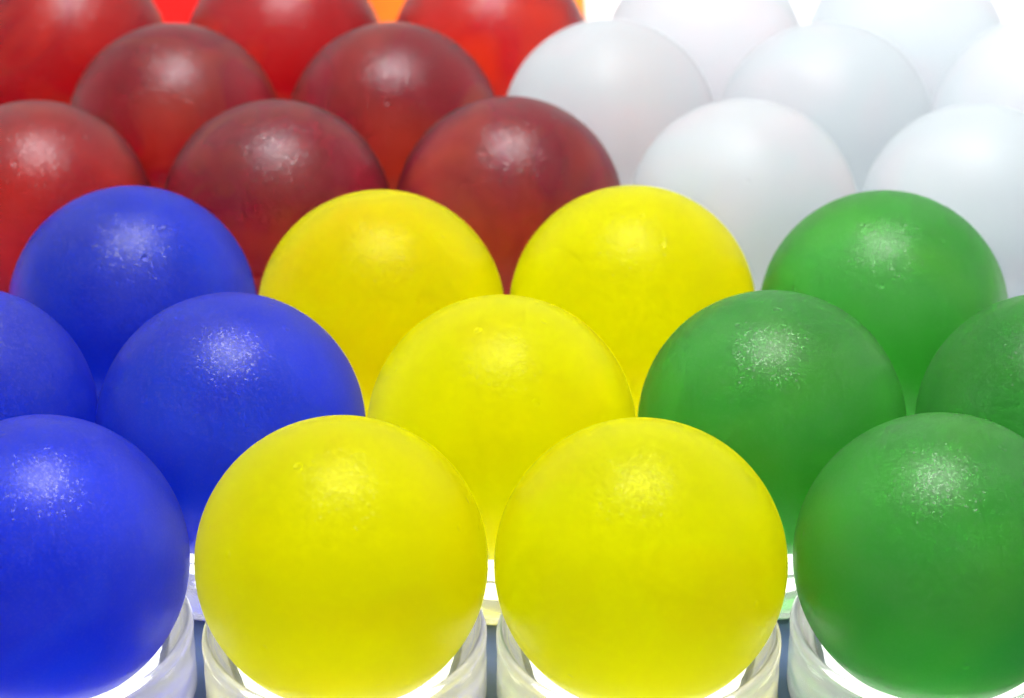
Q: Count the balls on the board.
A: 28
